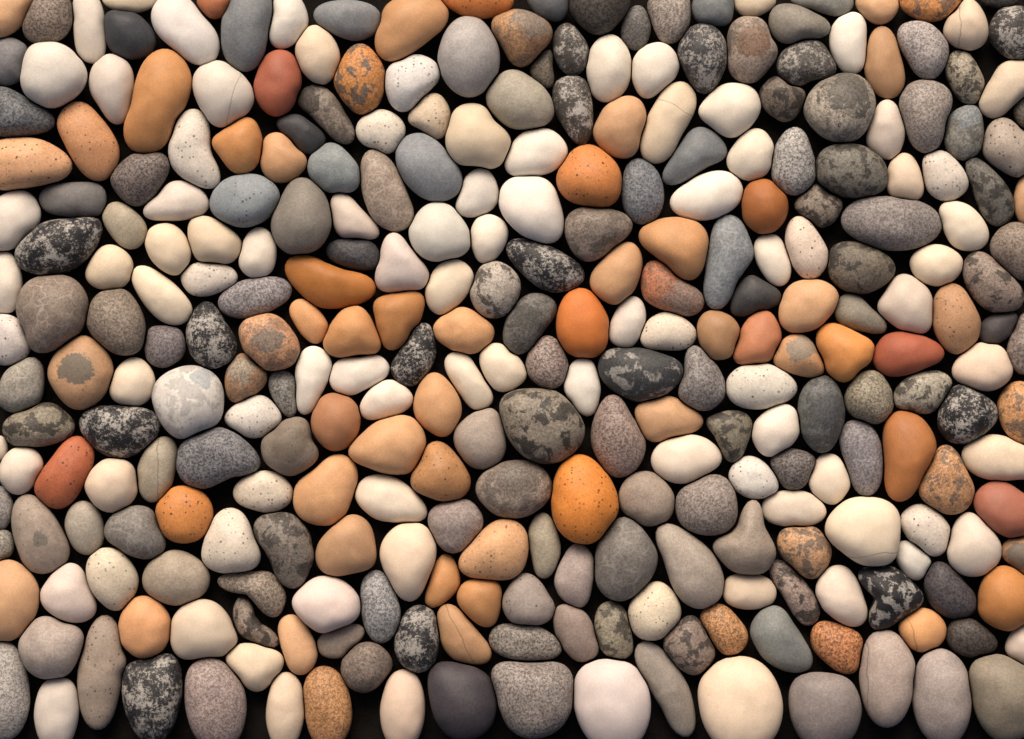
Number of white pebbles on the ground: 93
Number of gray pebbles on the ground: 107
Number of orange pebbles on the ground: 66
